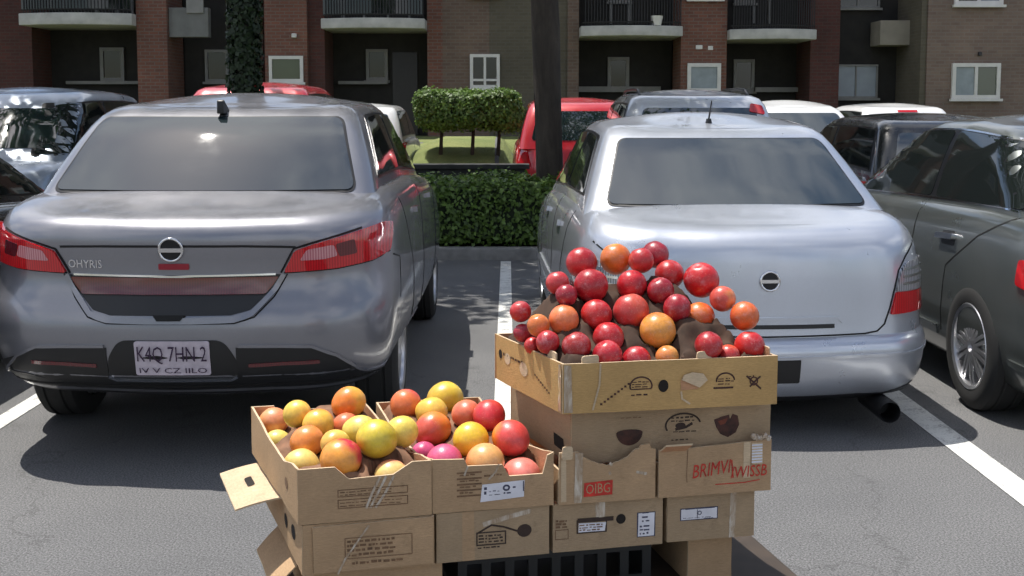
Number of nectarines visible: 32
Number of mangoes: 26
